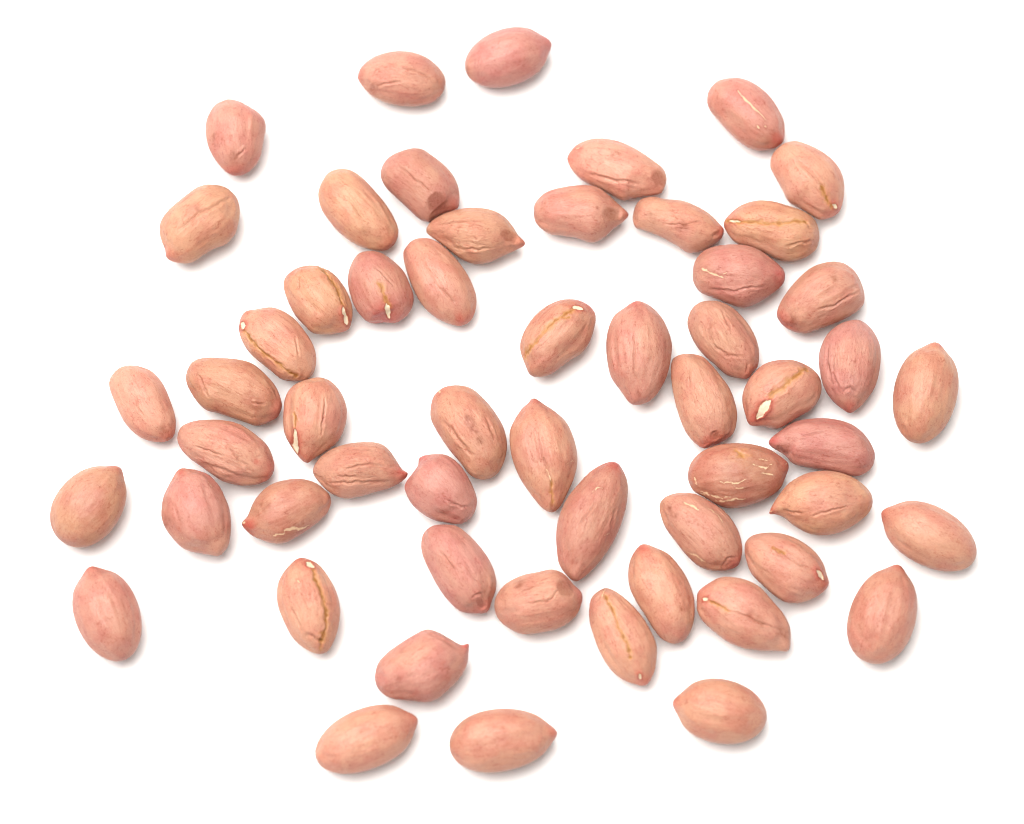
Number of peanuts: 56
